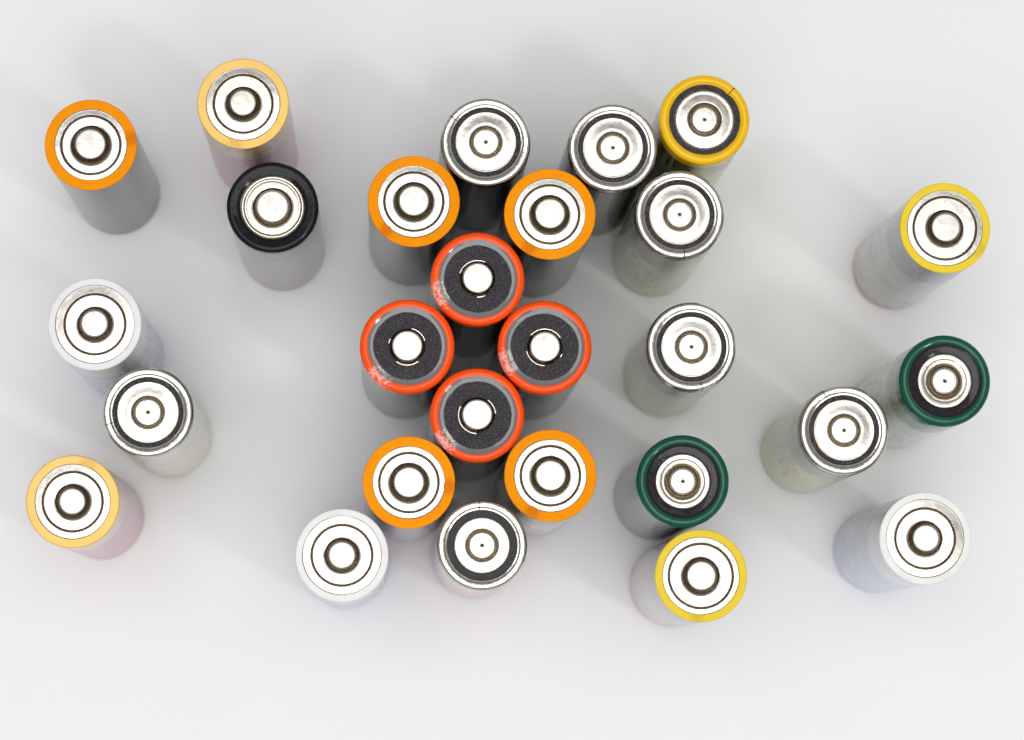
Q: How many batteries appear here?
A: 27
